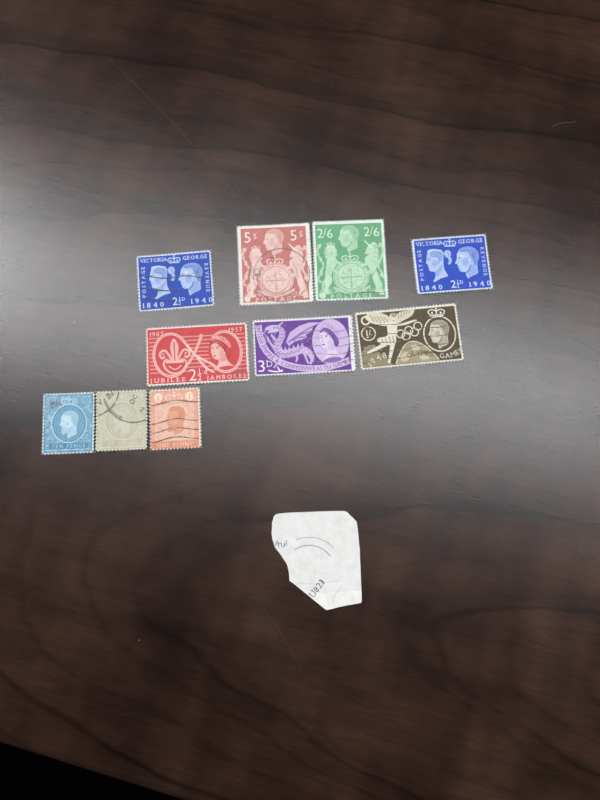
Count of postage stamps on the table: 10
